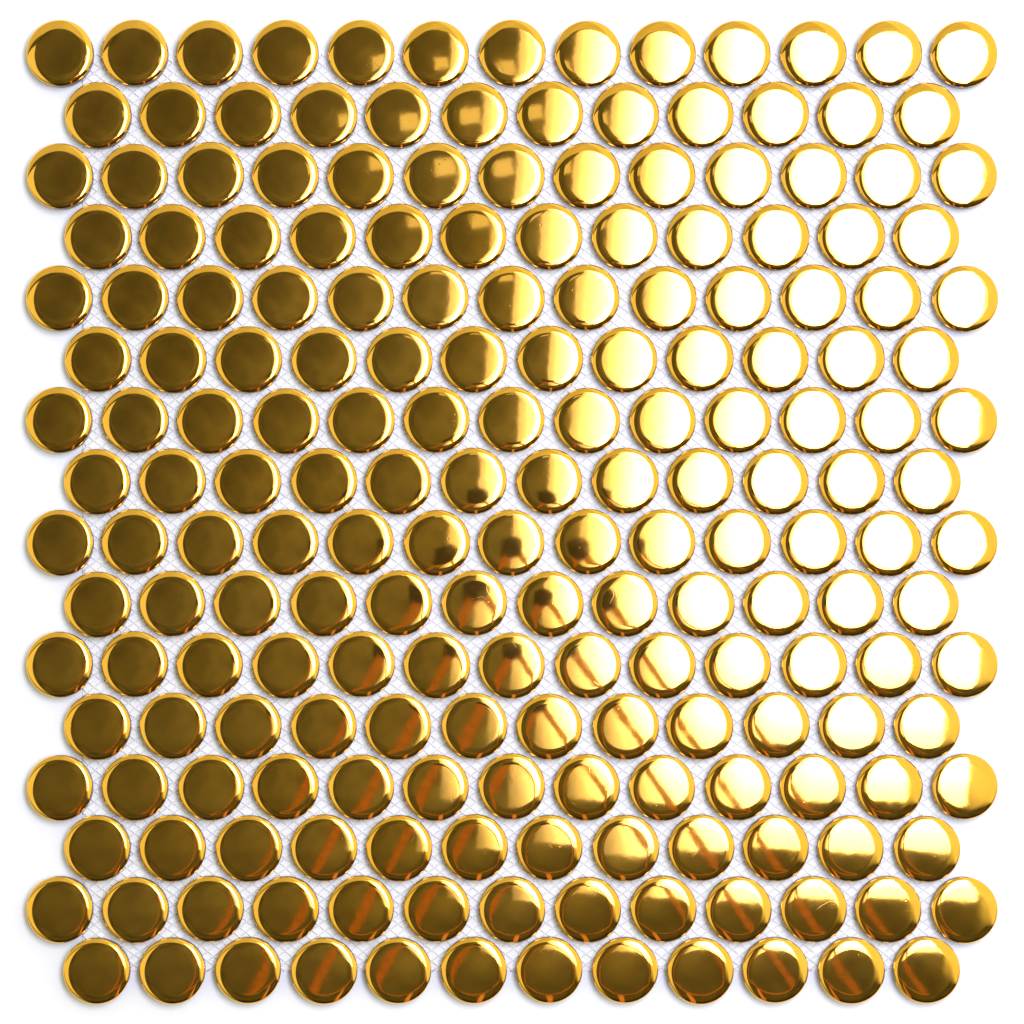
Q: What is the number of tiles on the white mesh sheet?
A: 200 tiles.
